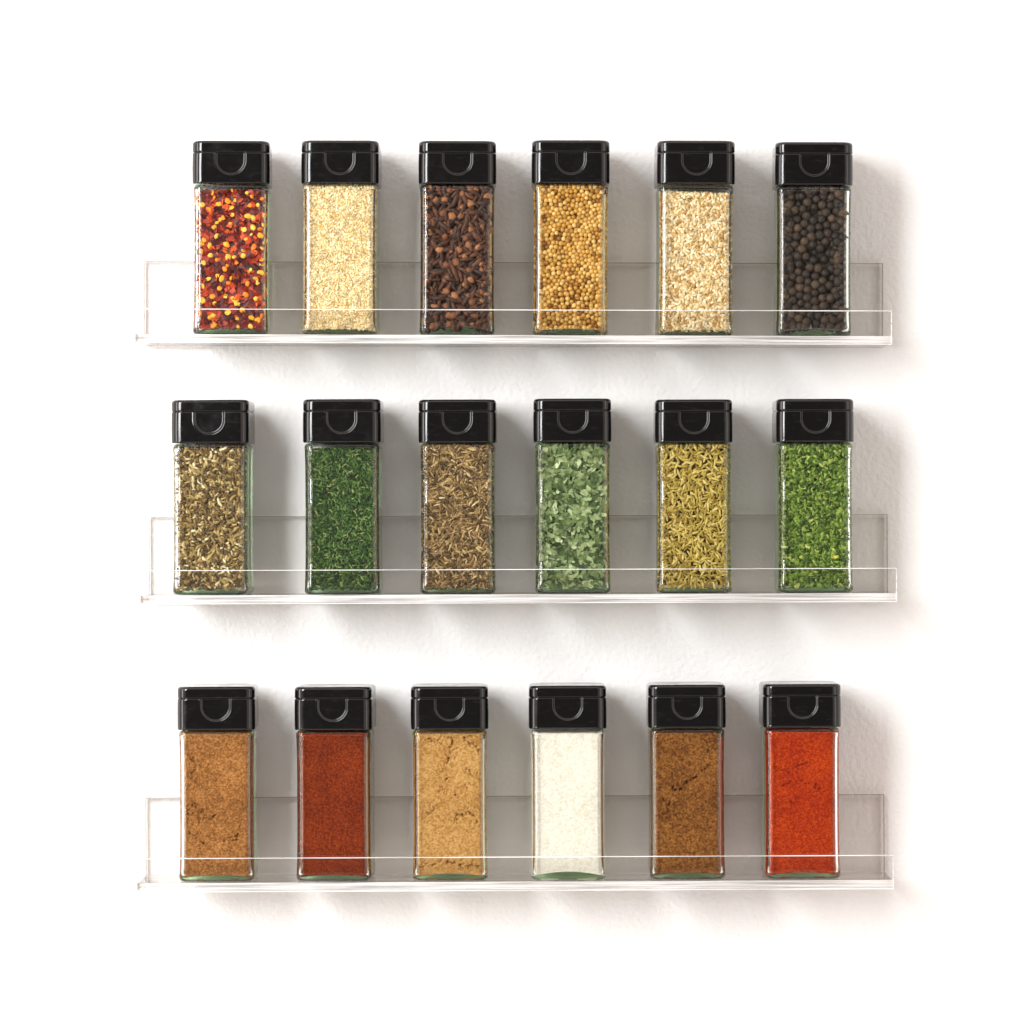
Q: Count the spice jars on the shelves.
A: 18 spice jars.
